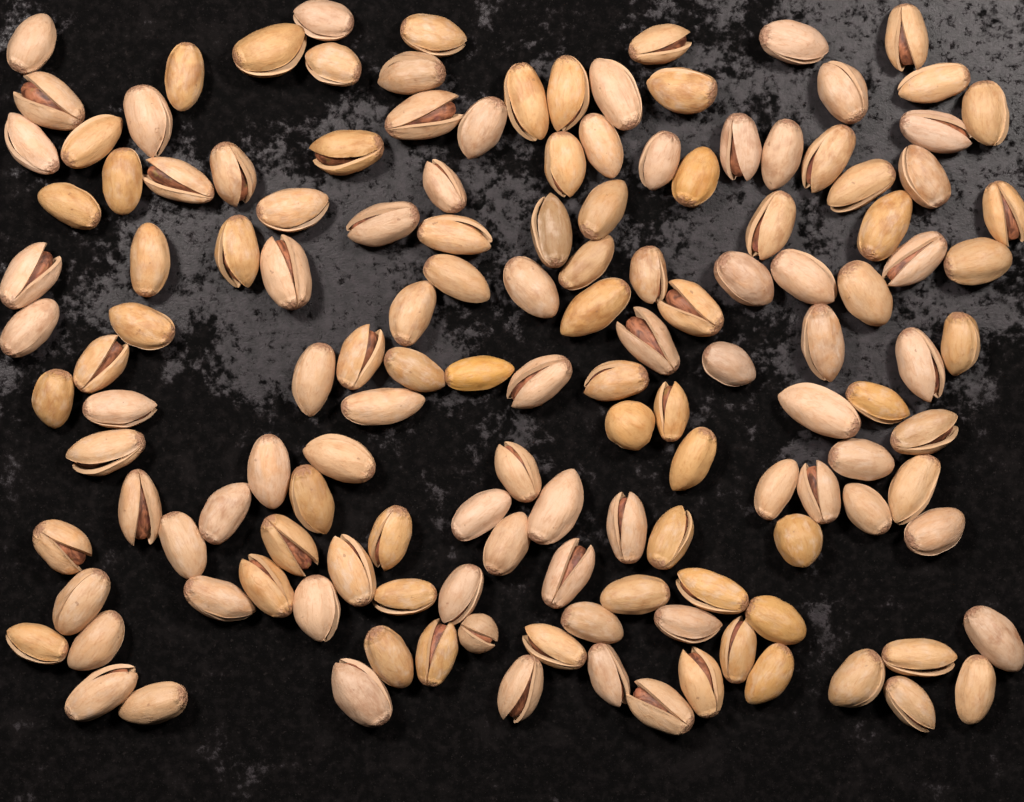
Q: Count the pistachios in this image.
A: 142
